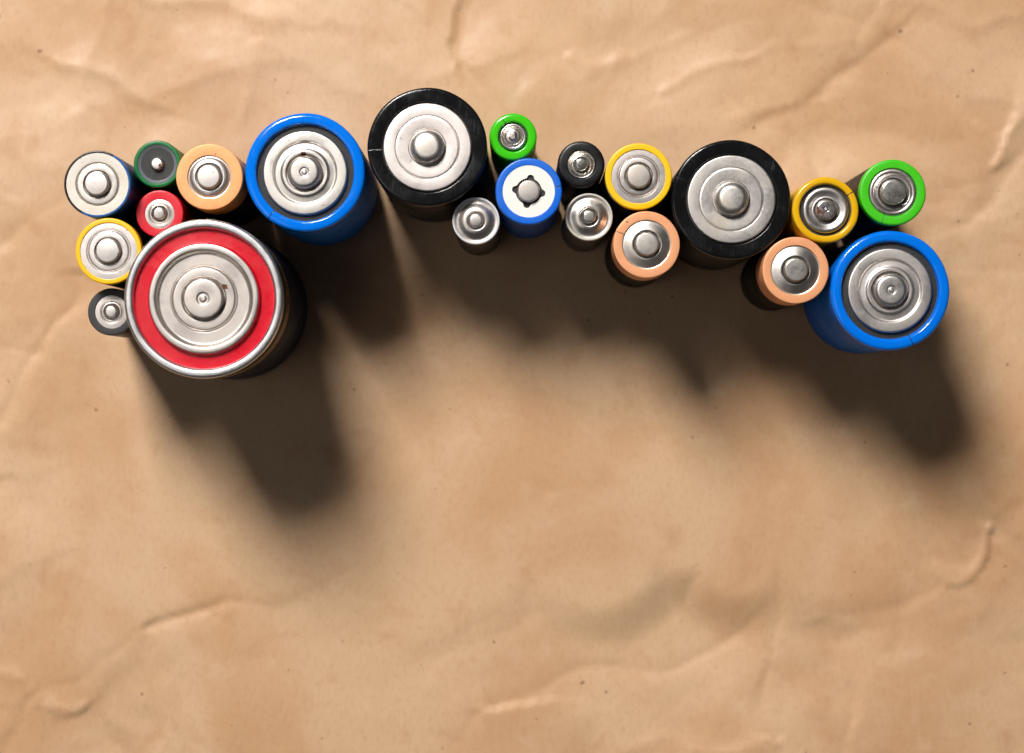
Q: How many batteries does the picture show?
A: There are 21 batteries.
